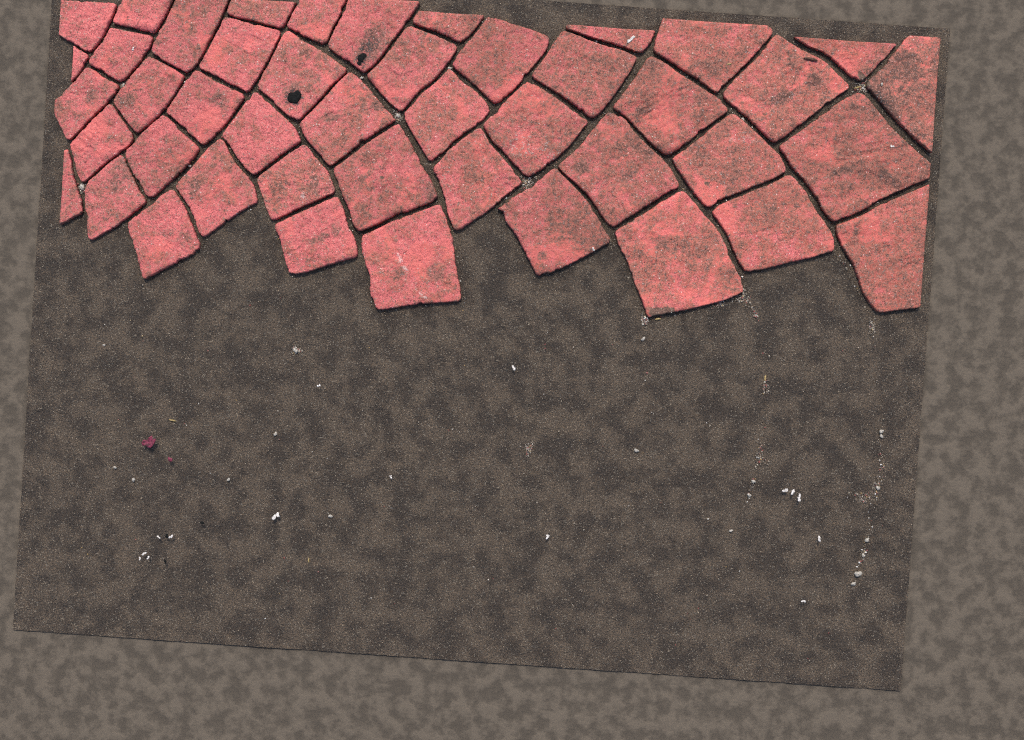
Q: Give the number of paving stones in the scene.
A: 45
